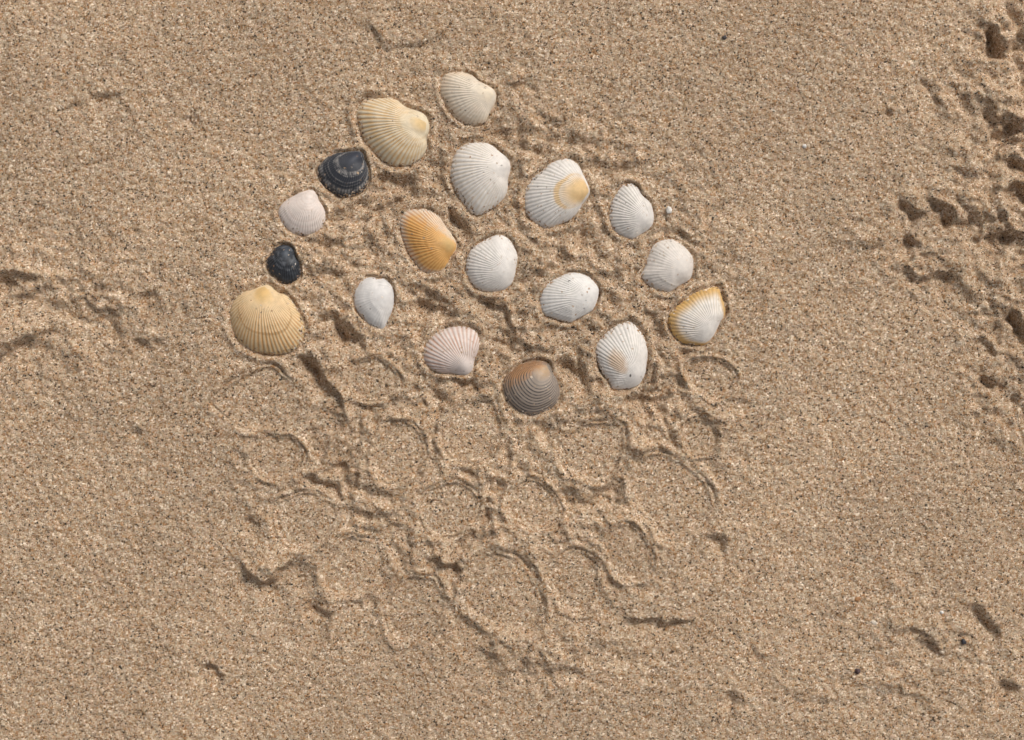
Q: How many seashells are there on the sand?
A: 18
